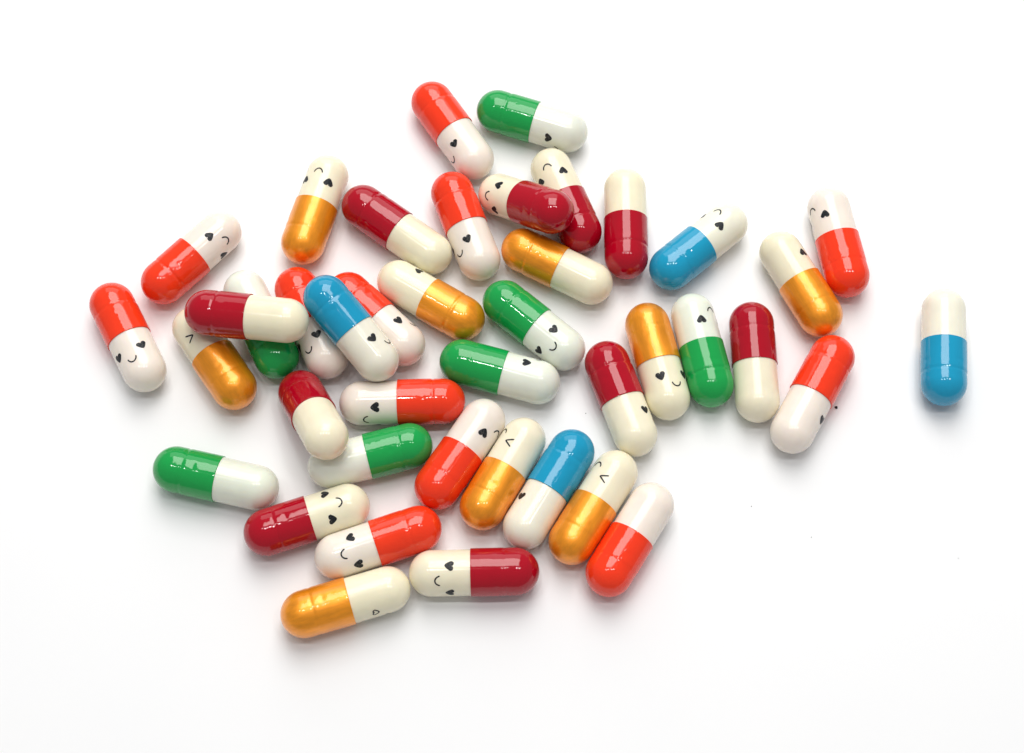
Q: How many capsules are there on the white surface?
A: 42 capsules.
